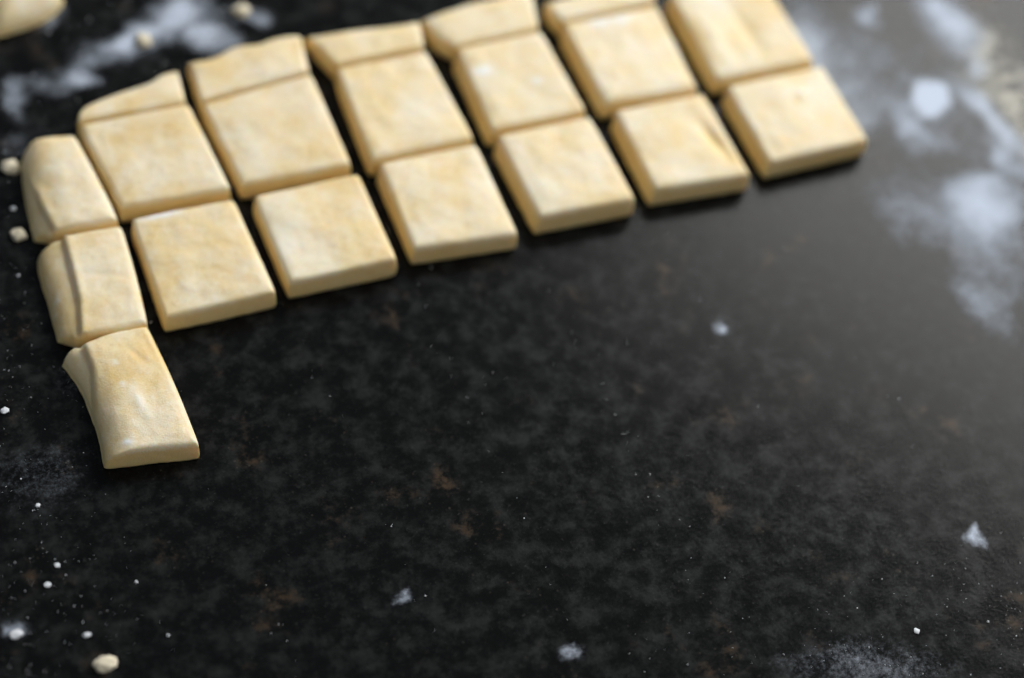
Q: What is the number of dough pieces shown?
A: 21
